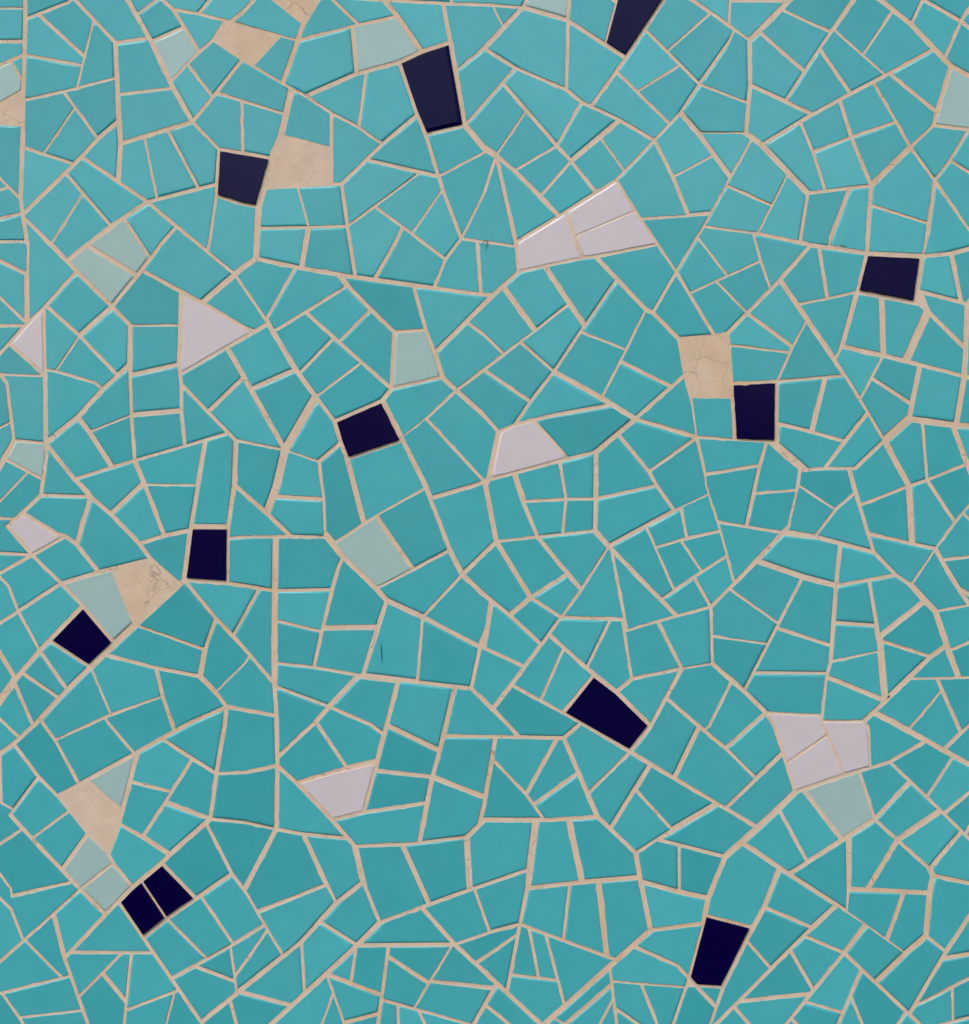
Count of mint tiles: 15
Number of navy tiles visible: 12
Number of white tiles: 11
